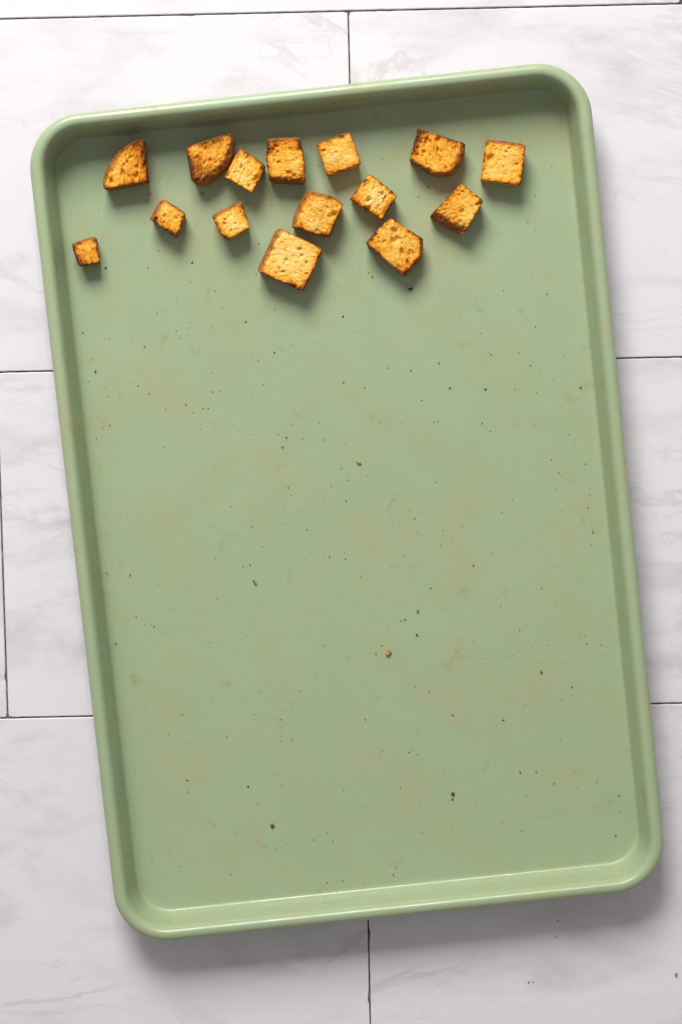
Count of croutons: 15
